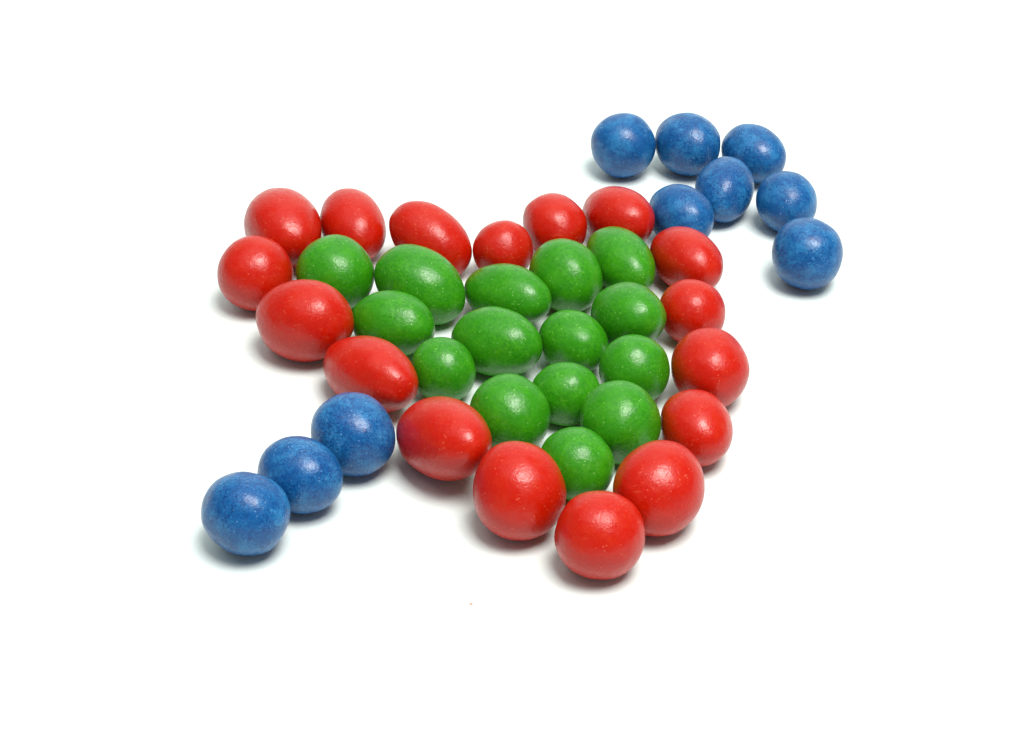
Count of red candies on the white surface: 17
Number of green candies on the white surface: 15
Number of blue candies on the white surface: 10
